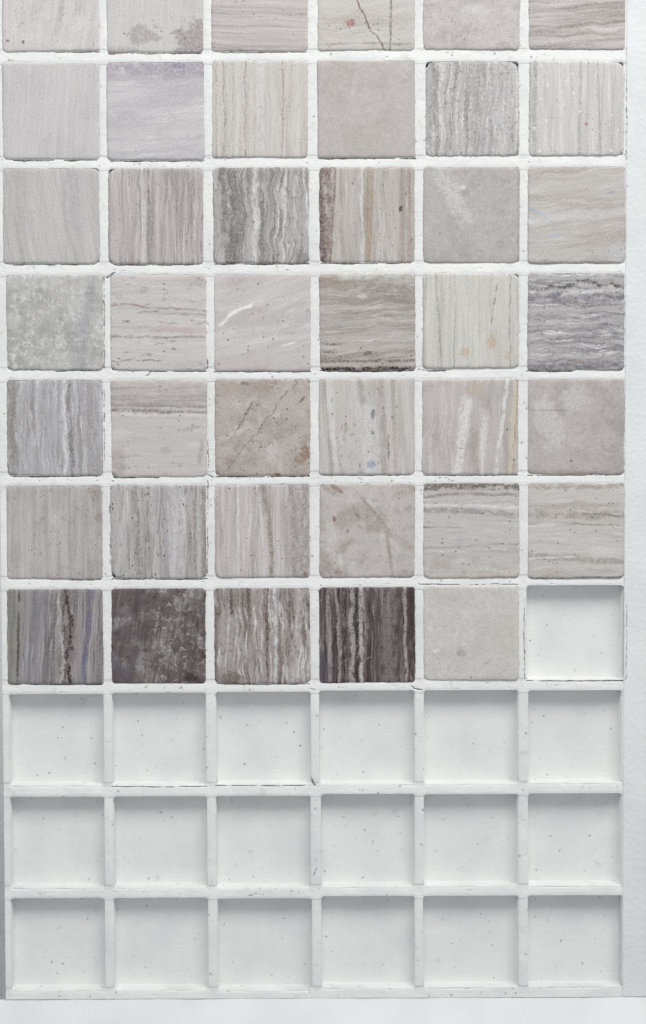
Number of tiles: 41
